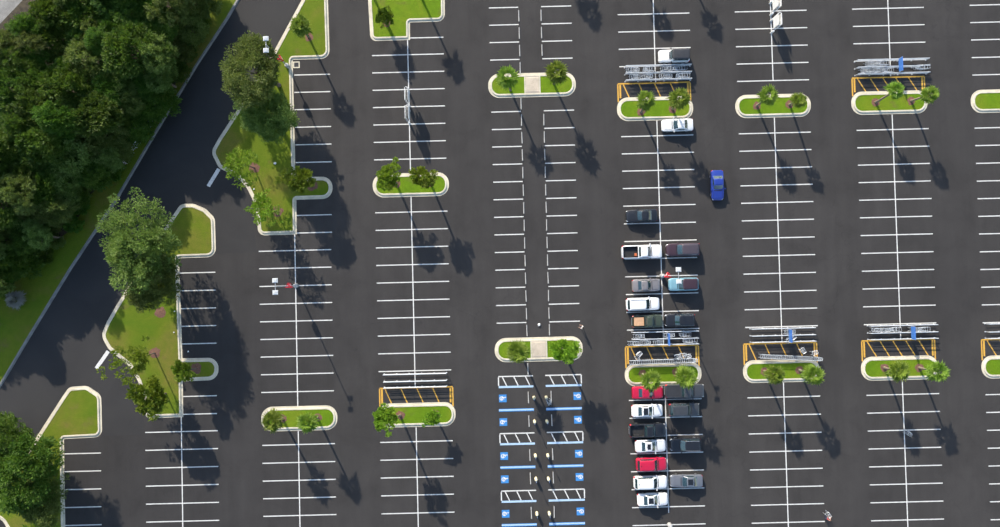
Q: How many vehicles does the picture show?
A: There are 22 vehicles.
